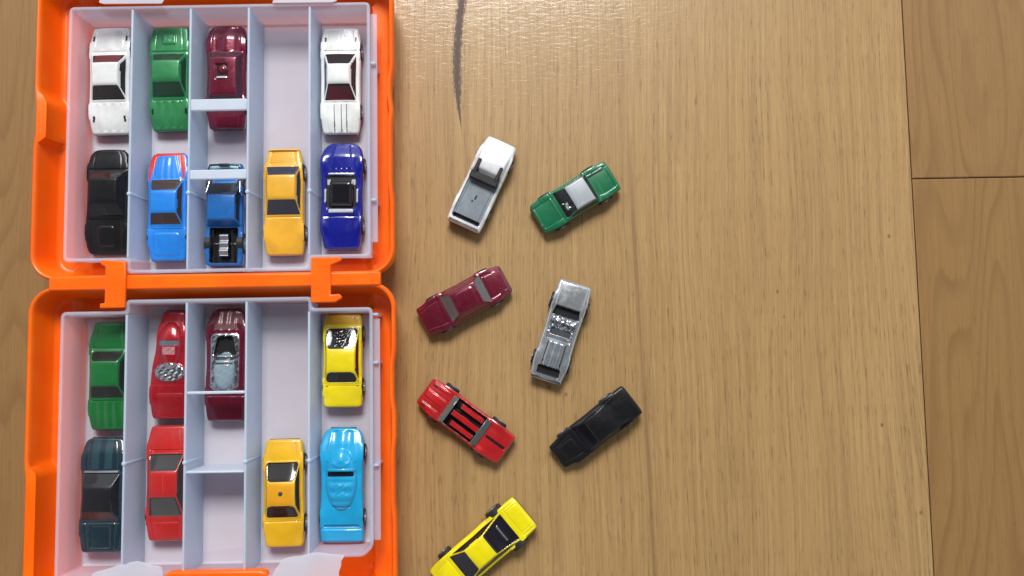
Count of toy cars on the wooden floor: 24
